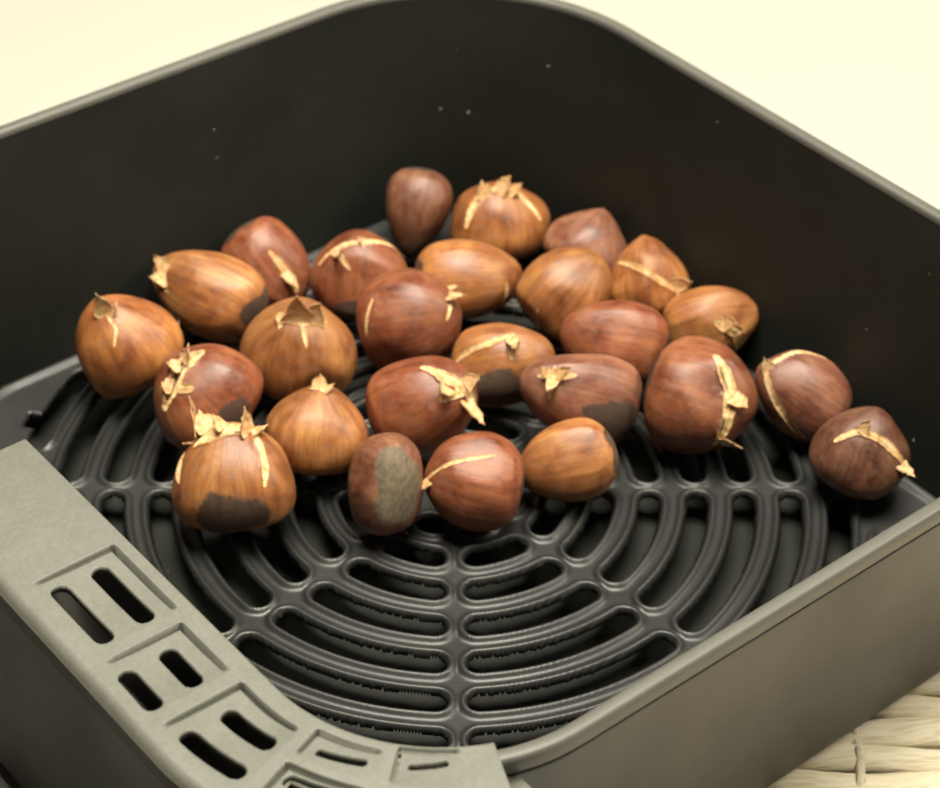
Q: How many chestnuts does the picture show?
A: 26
